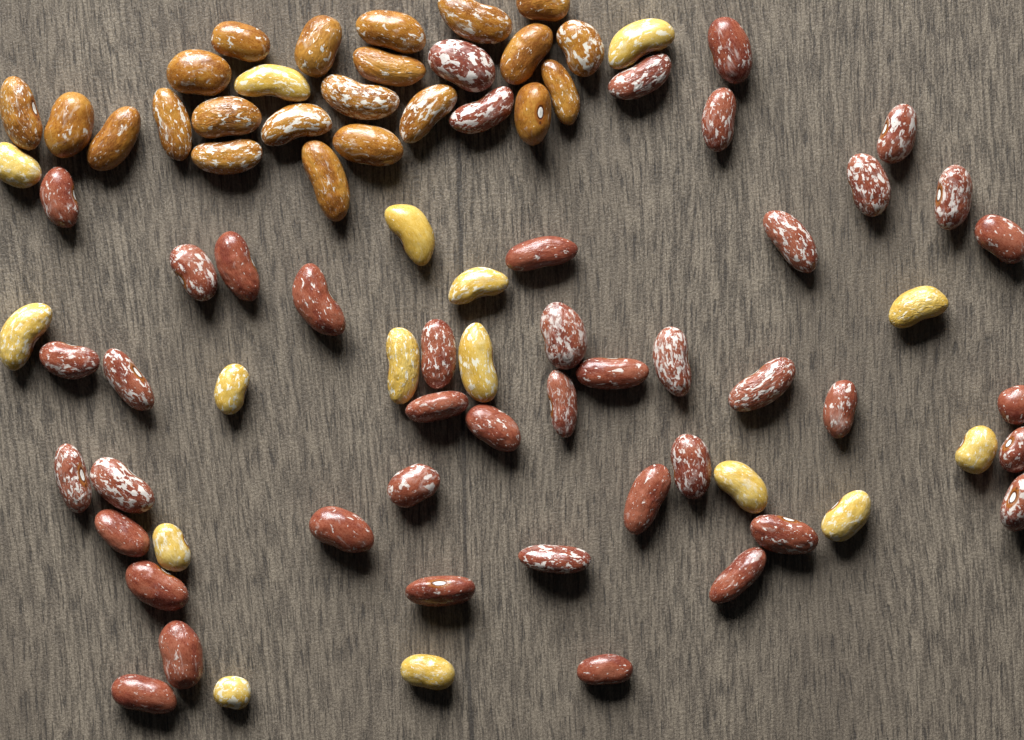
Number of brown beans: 22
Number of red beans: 44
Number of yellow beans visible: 16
